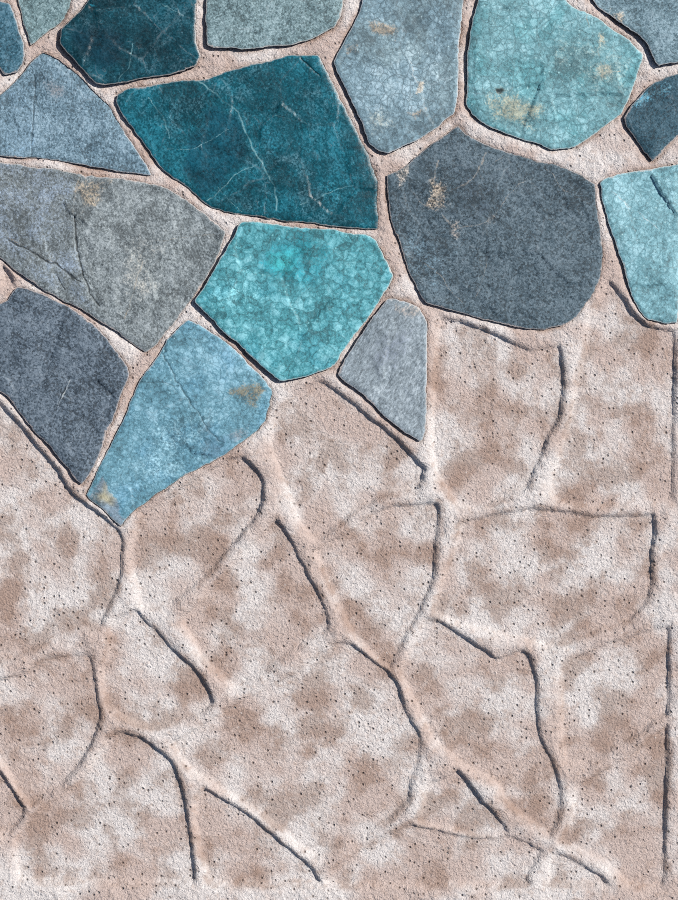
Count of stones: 17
